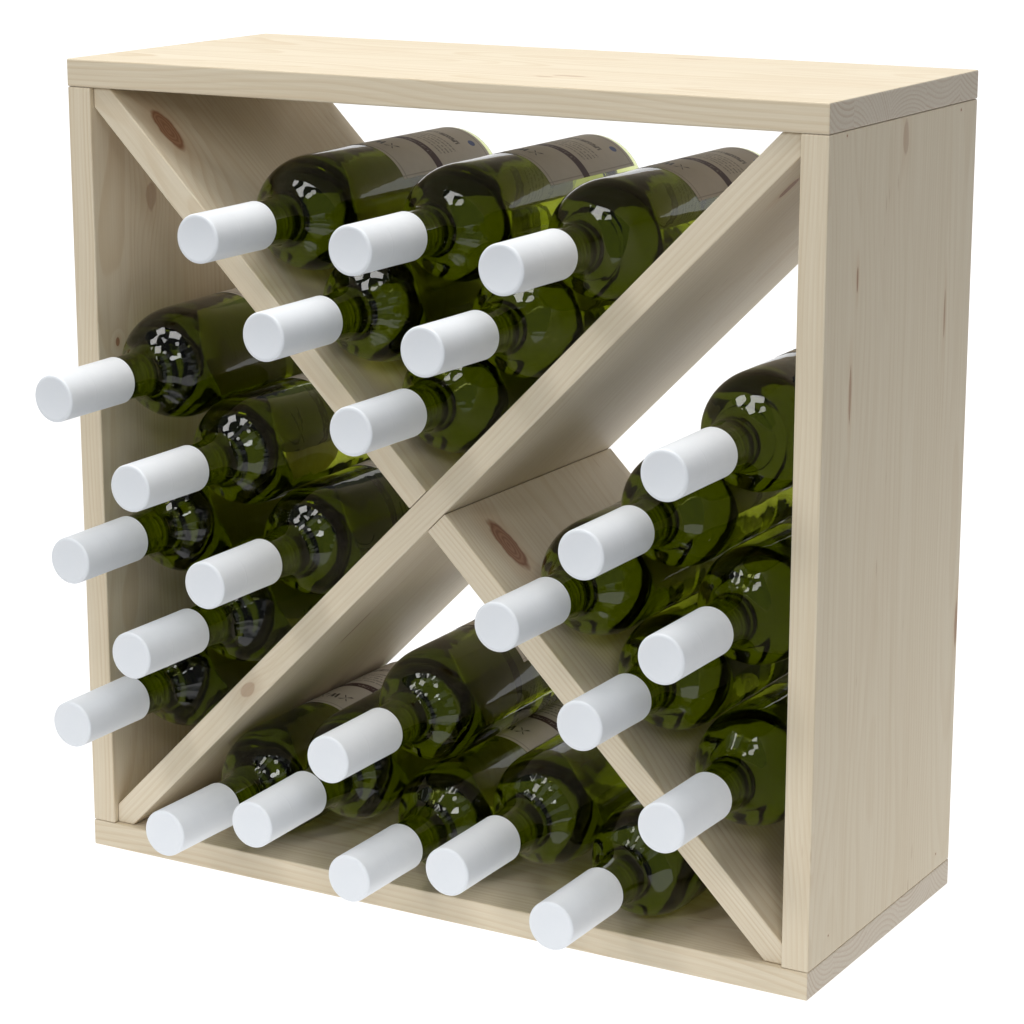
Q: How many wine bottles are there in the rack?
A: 24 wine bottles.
